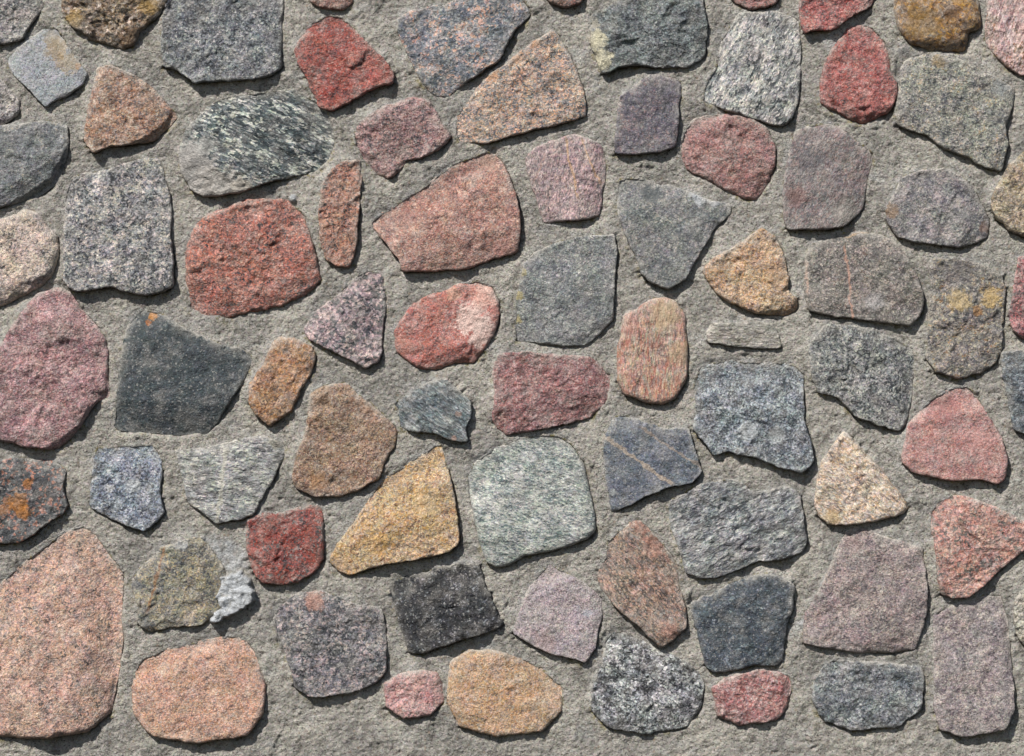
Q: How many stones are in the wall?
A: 79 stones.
